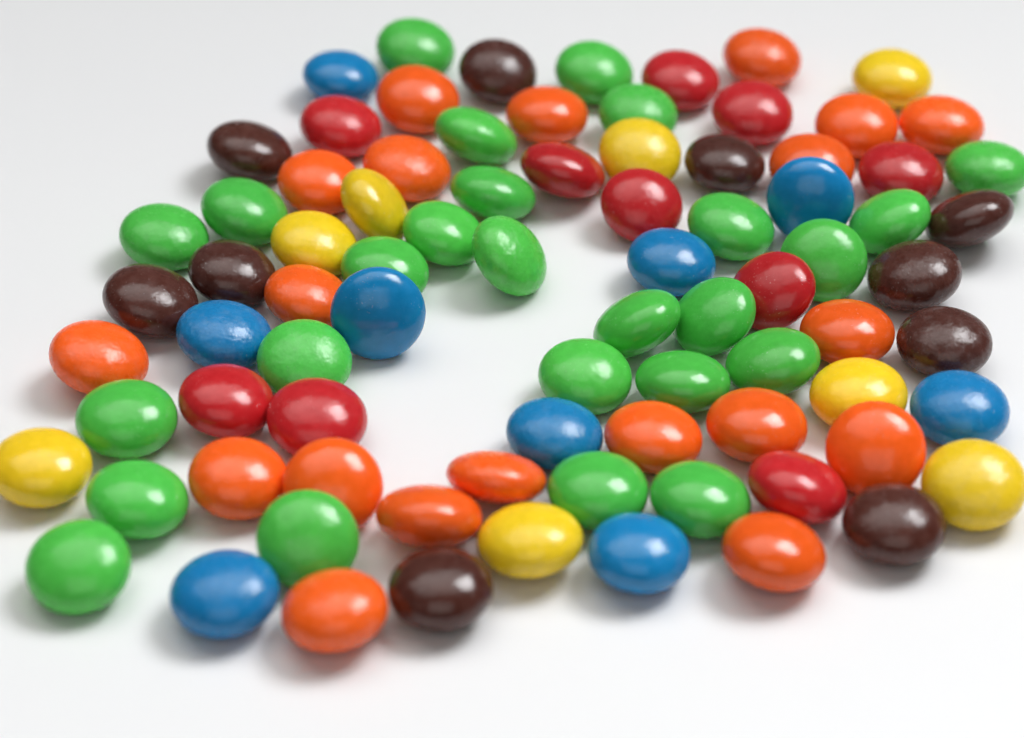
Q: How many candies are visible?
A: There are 83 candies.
